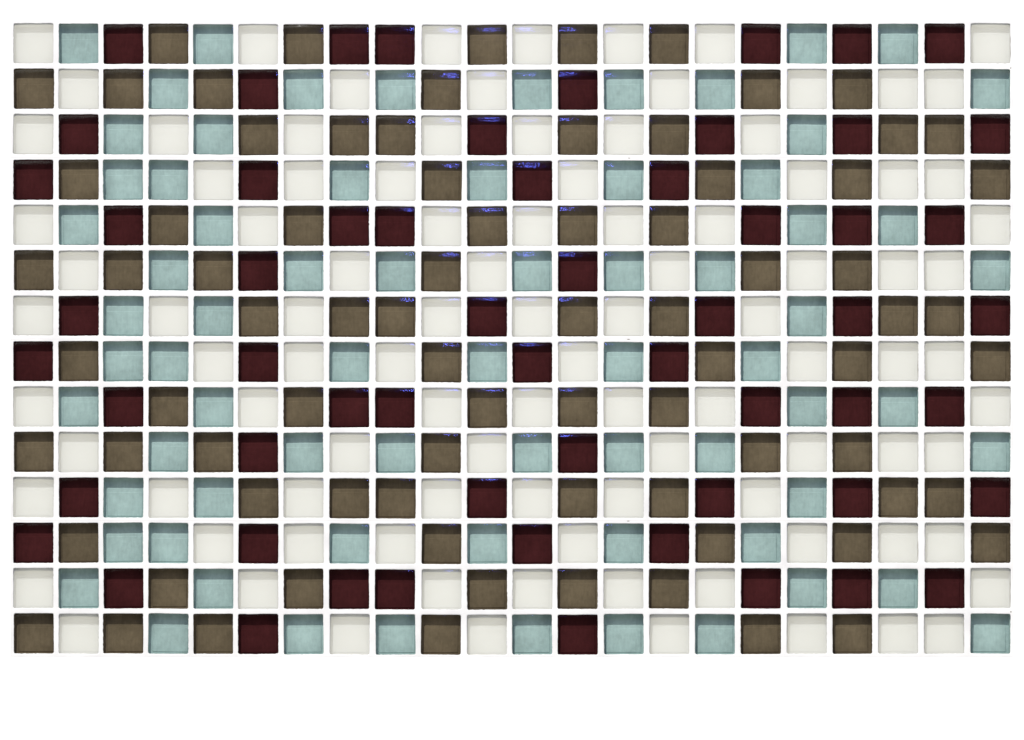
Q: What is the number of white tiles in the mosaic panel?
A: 98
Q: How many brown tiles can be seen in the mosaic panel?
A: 80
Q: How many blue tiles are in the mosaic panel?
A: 71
